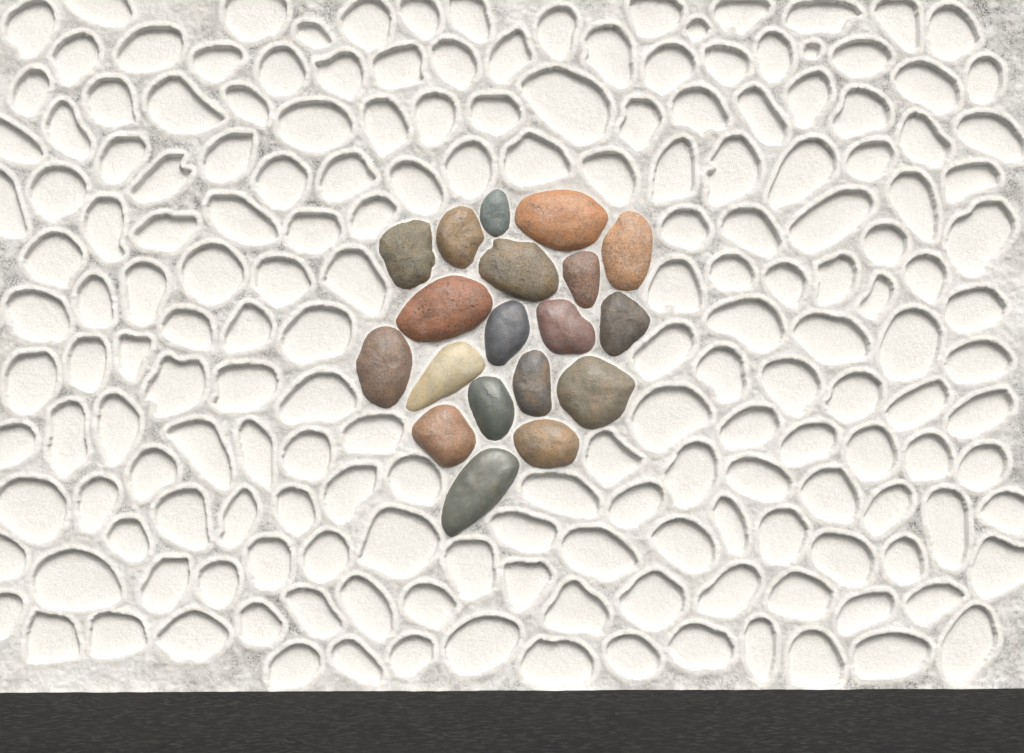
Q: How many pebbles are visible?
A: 19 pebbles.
